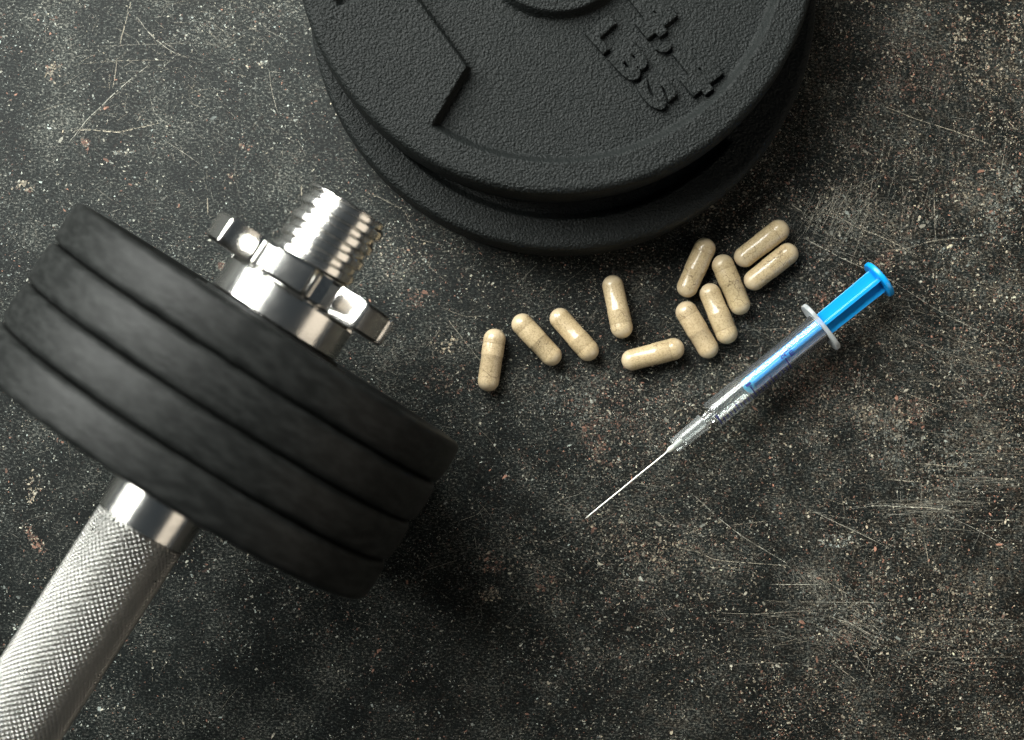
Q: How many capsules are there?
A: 11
